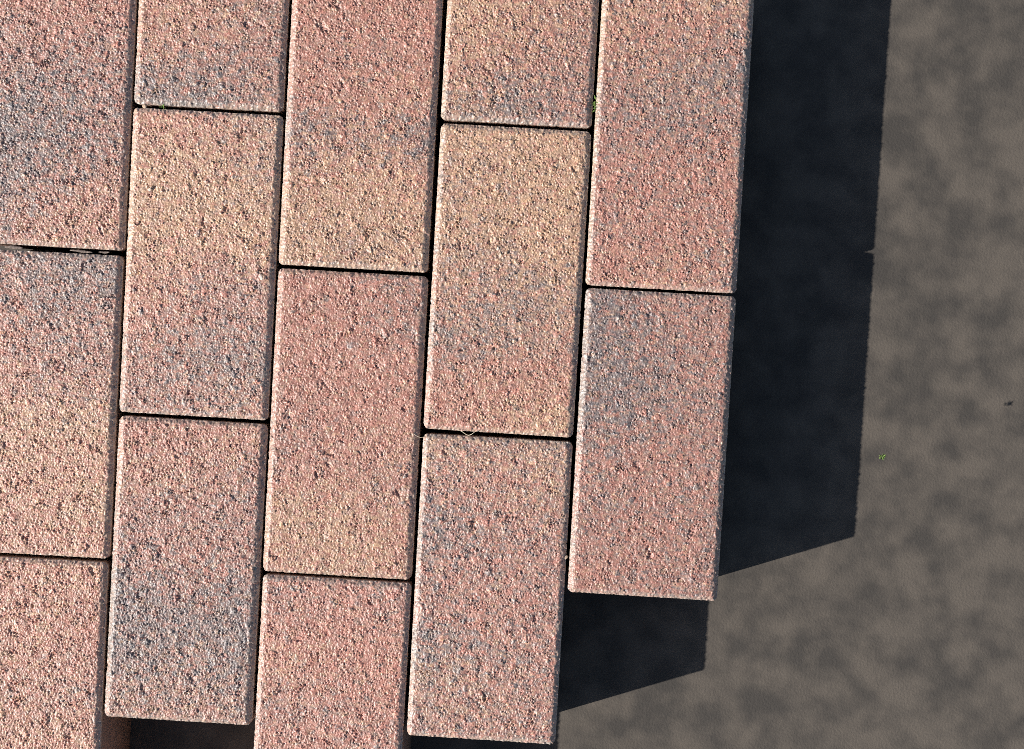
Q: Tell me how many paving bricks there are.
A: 14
